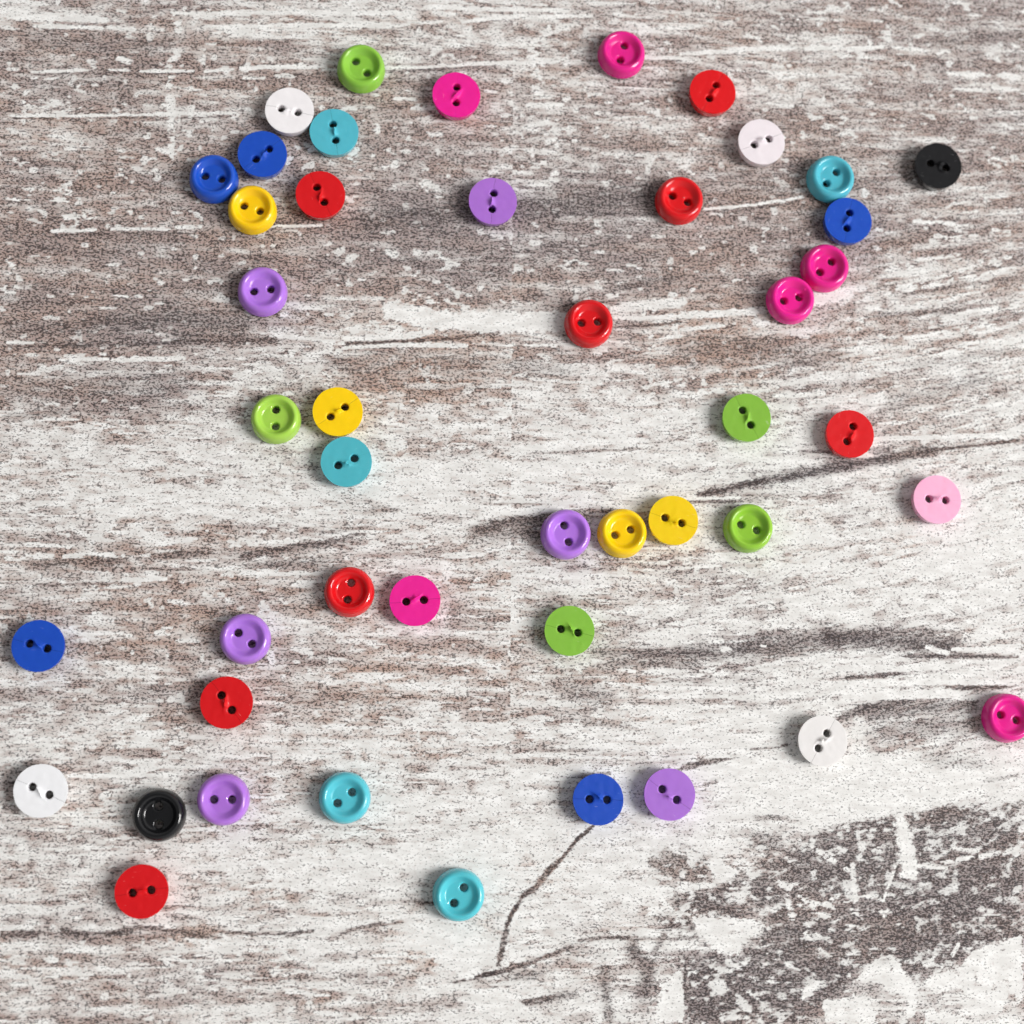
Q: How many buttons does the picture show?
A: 46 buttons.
